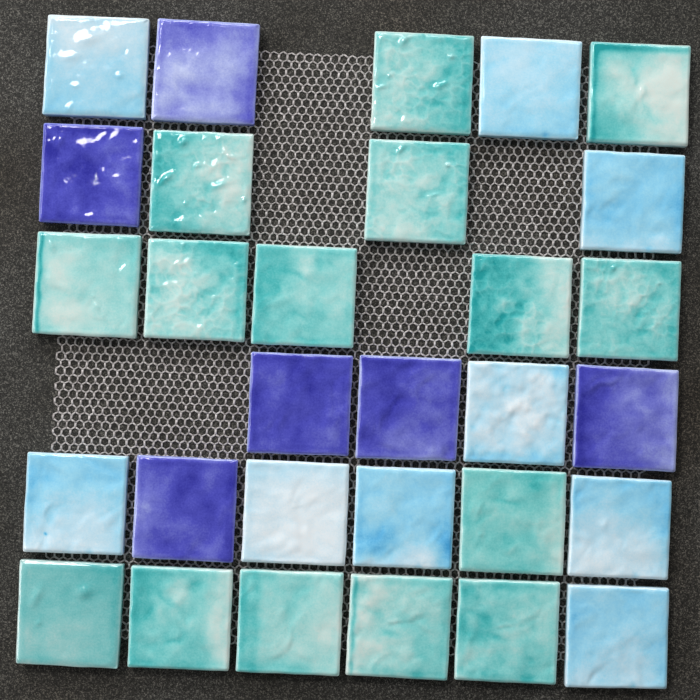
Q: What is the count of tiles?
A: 30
